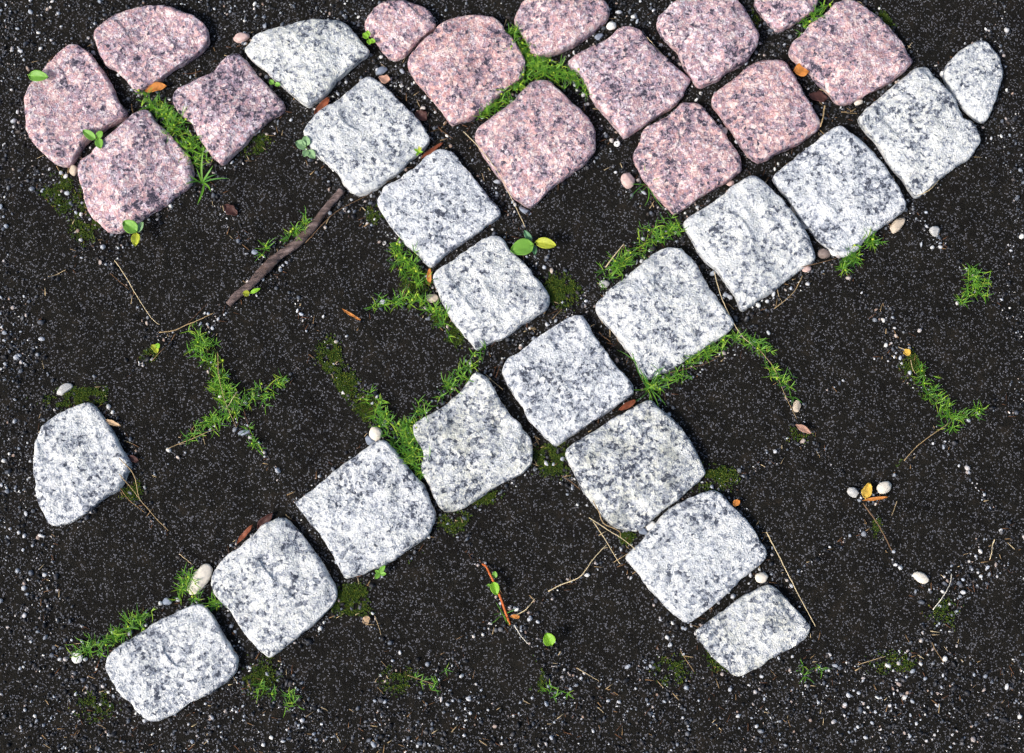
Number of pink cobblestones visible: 14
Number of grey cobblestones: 18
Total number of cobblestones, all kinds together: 32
